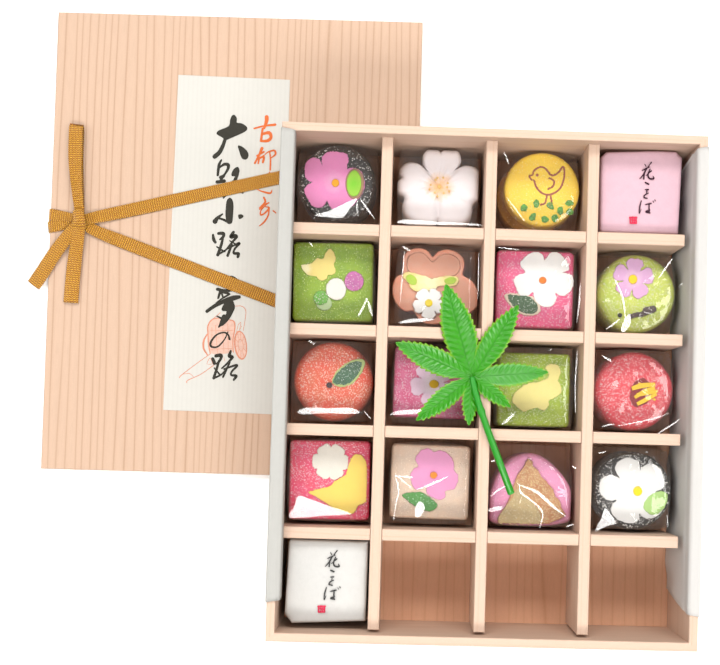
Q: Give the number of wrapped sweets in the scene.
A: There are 17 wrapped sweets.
